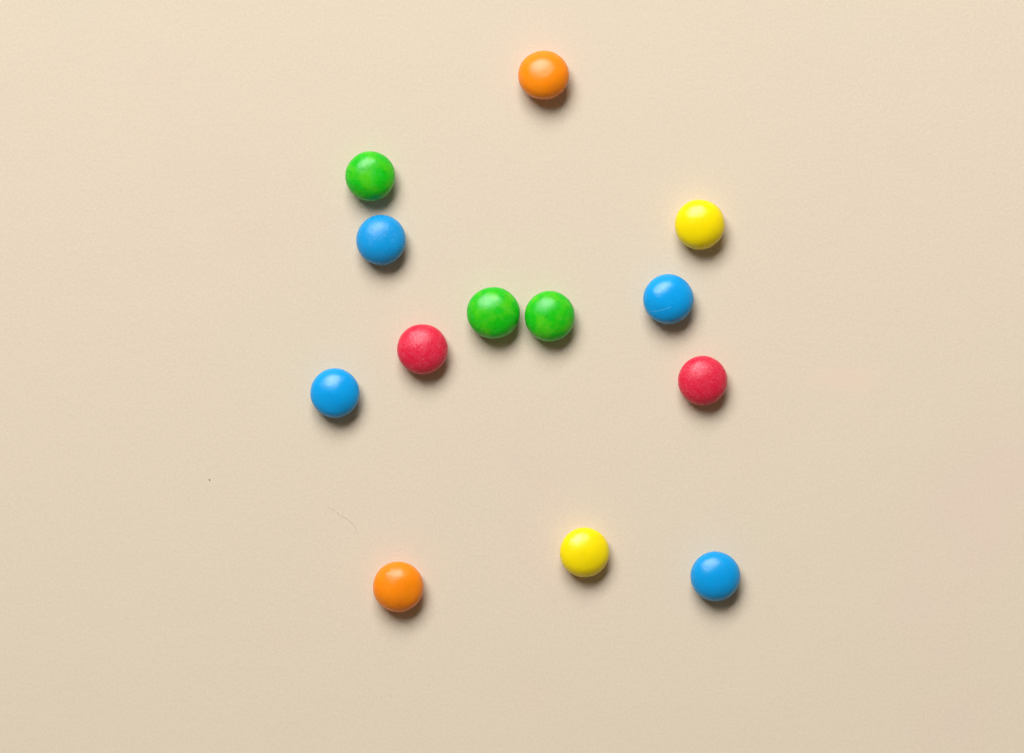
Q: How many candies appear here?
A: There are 13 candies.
